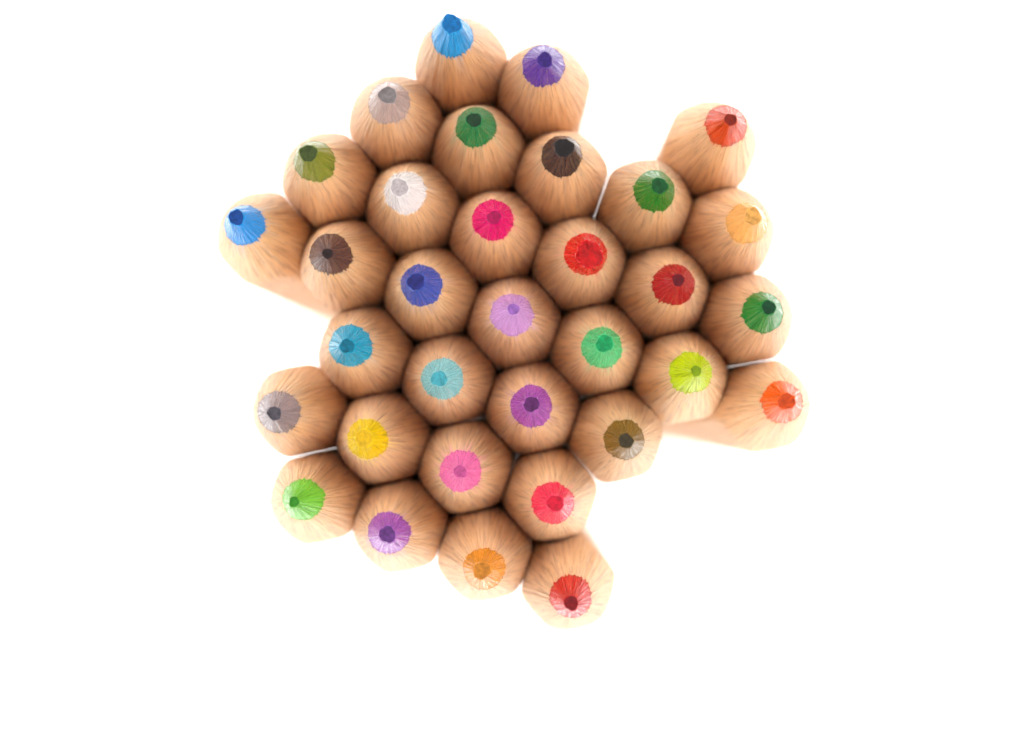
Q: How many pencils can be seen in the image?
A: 33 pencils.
